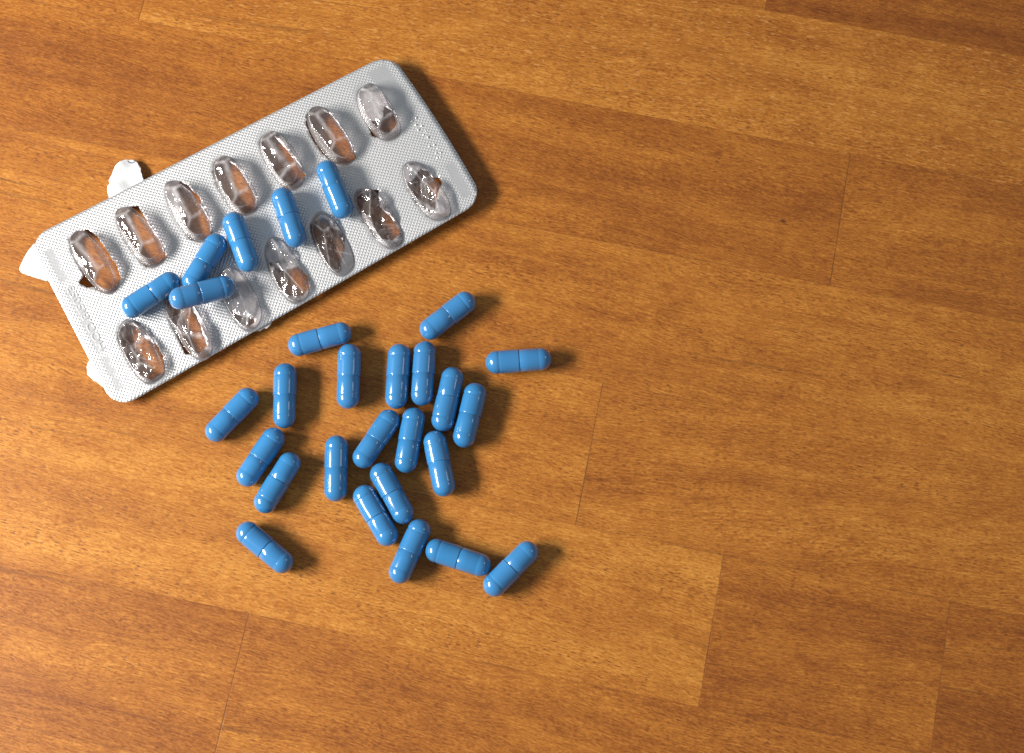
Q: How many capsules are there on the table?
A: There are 28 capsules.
